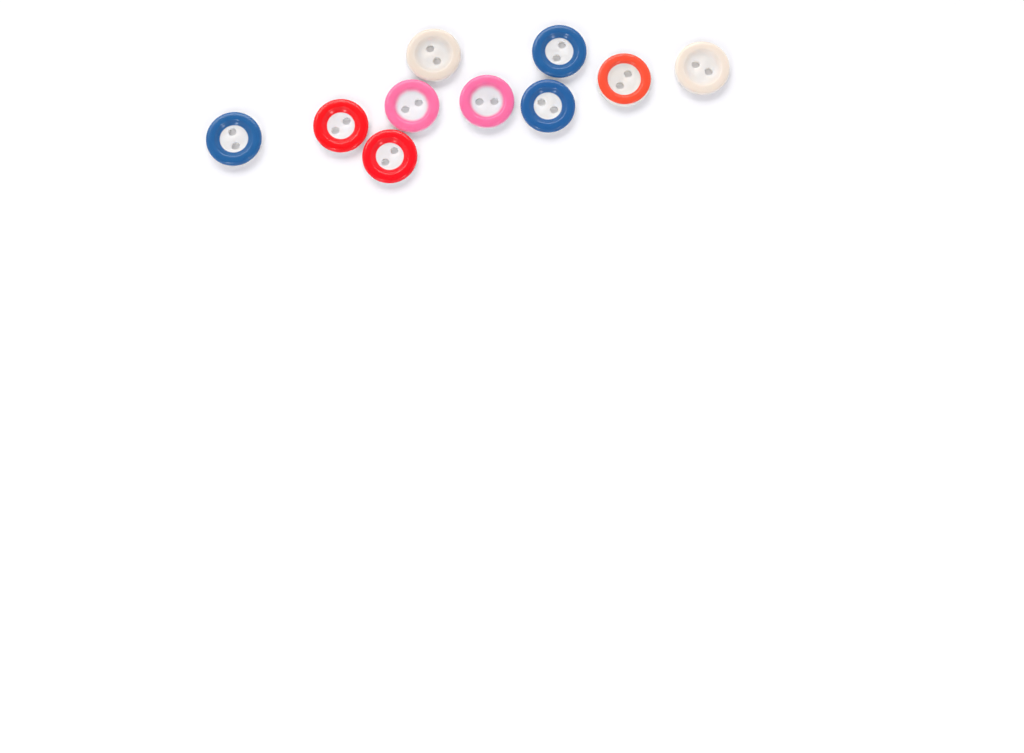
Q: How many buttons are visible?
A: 10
